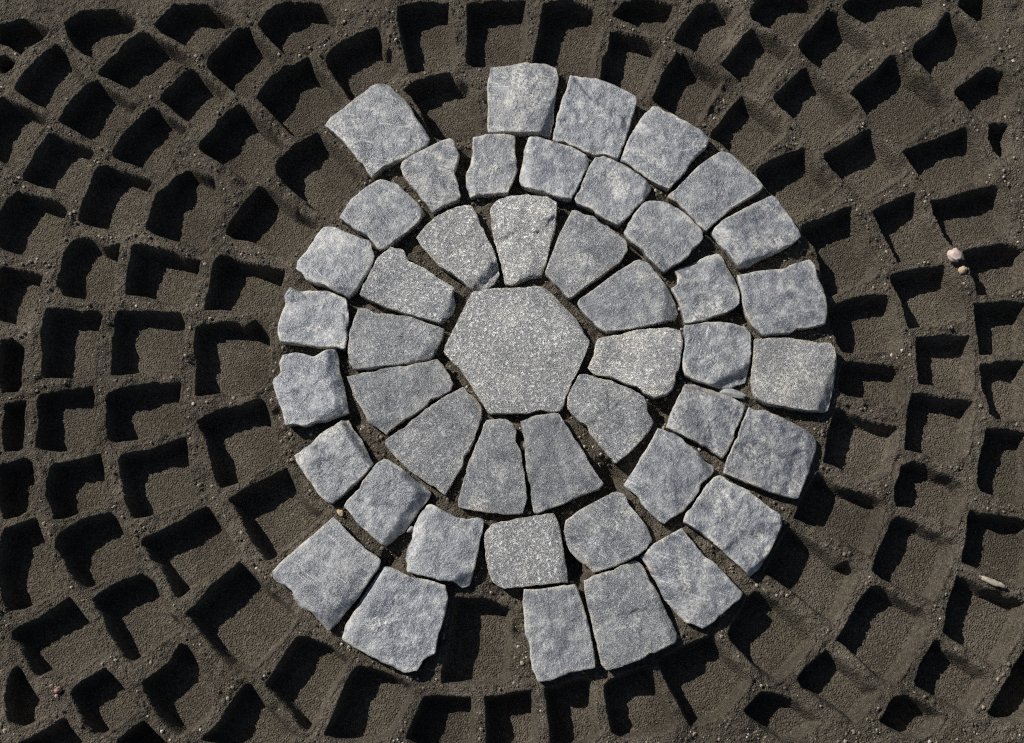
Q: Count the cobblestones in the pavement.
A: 46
